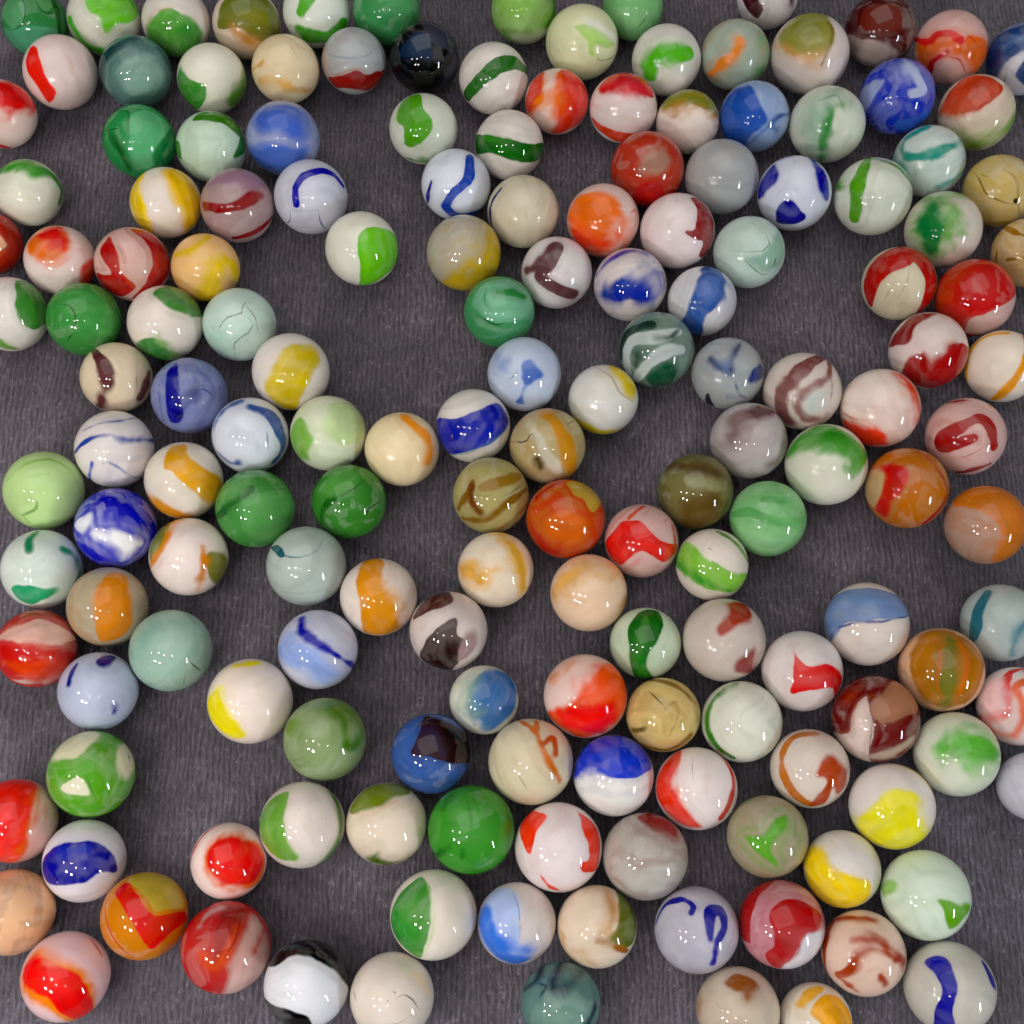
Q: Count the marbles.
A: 164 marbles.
